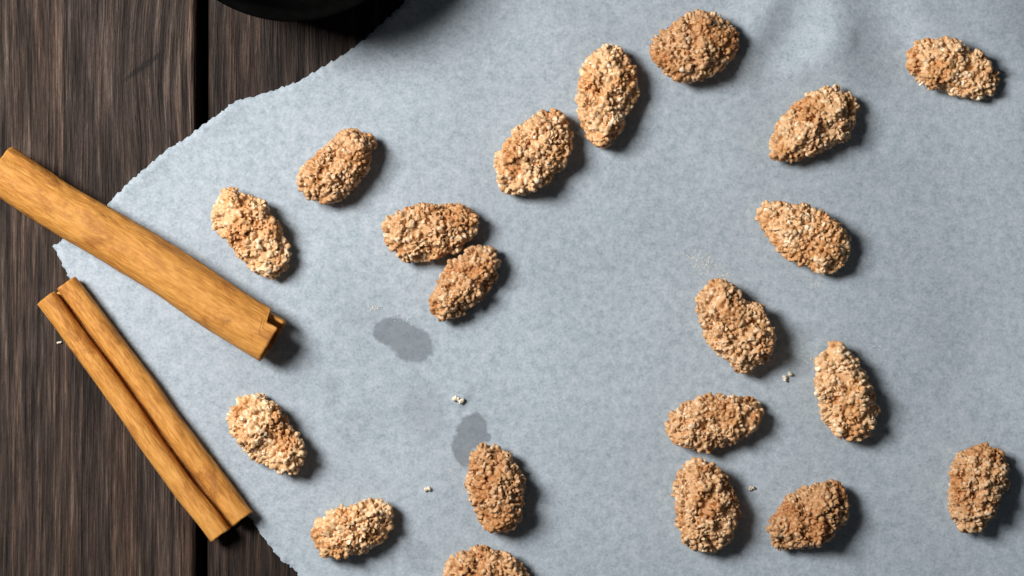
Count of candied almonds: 20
